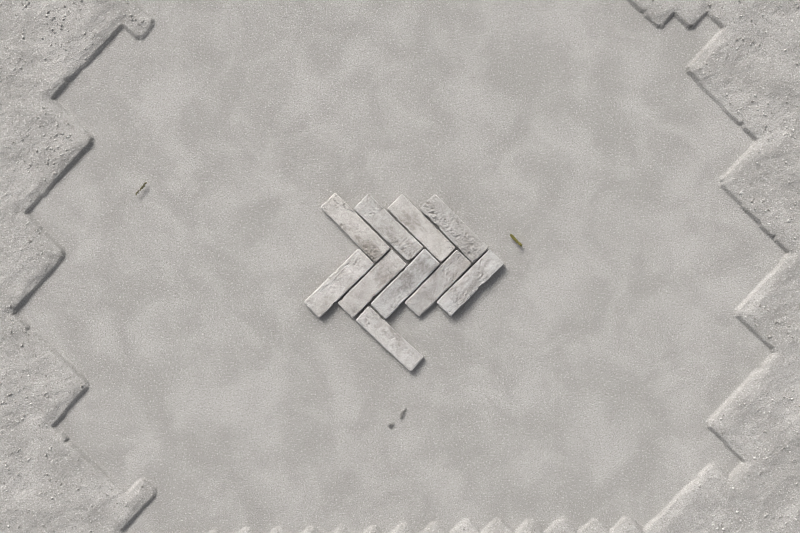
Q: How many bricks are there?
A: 10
